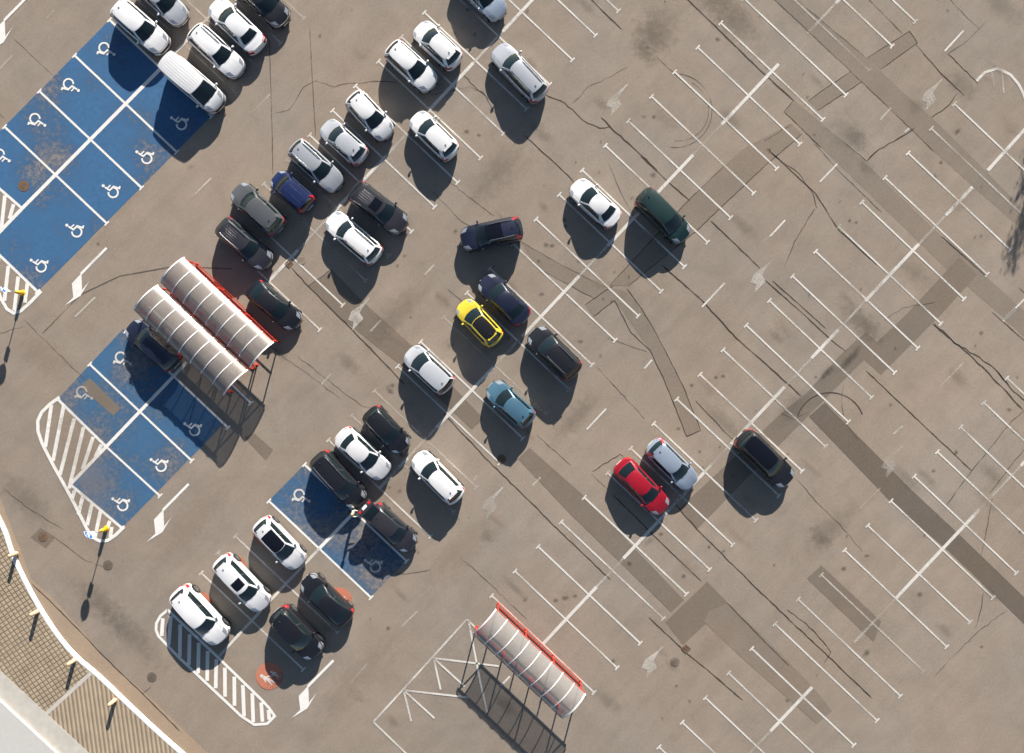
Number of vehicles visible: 42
